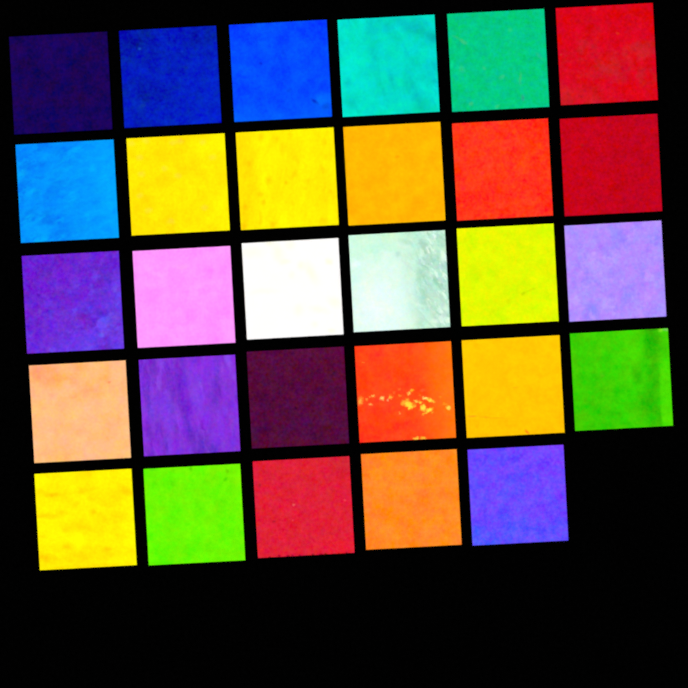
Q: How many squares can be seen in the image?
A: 29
